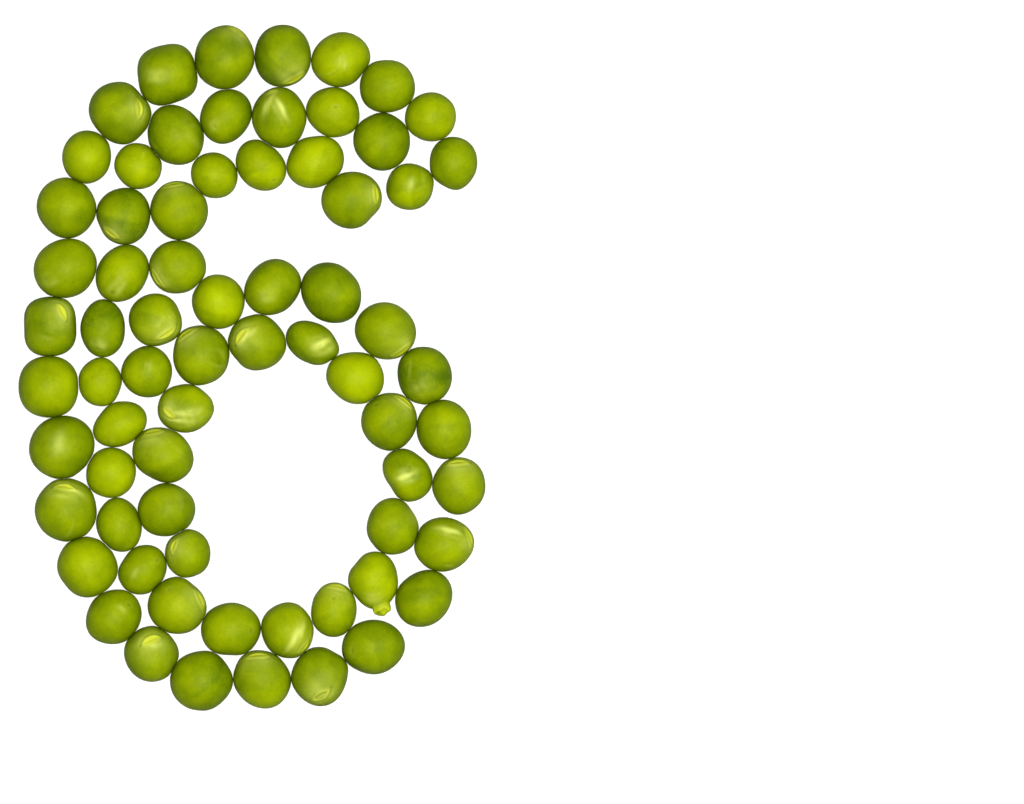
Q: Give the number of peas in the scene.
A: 70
